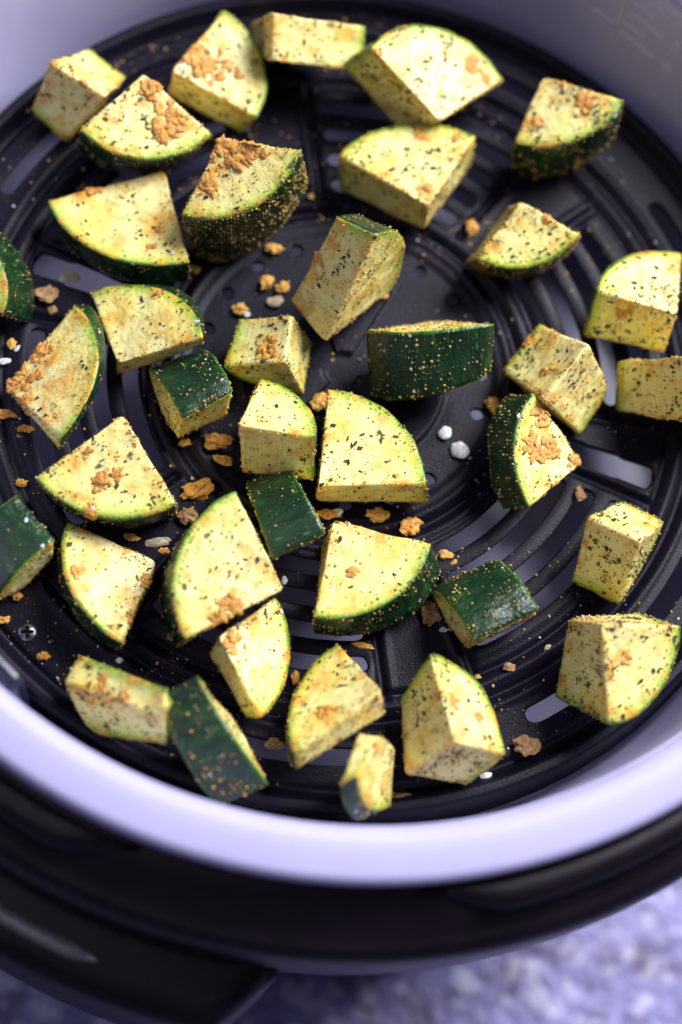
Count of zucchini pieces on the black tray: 38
